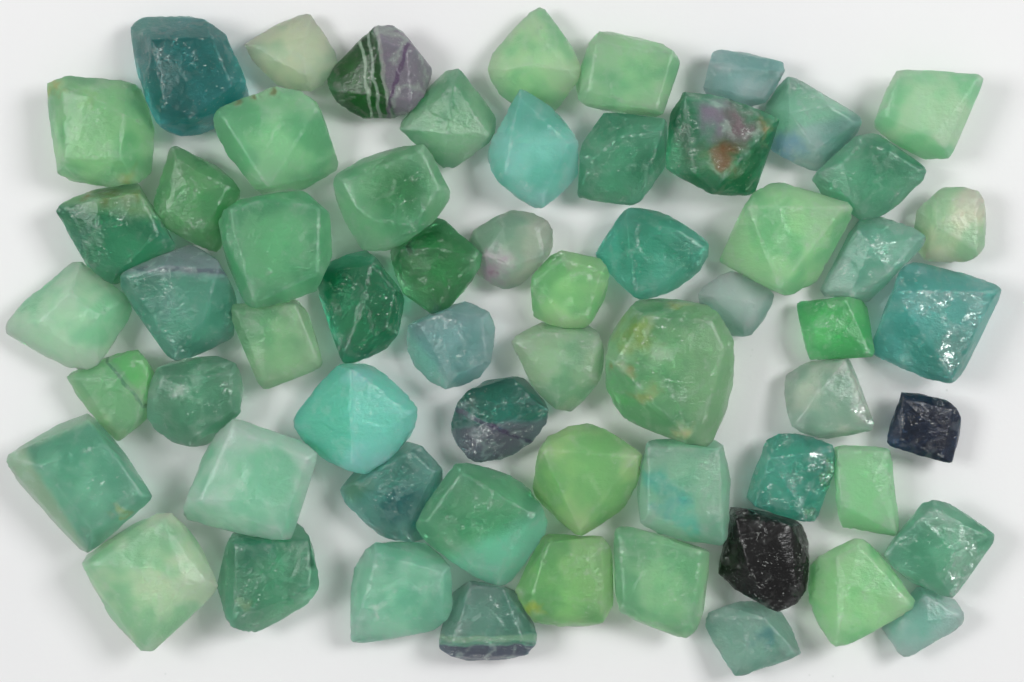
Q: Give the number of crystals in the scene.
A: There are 61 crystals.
